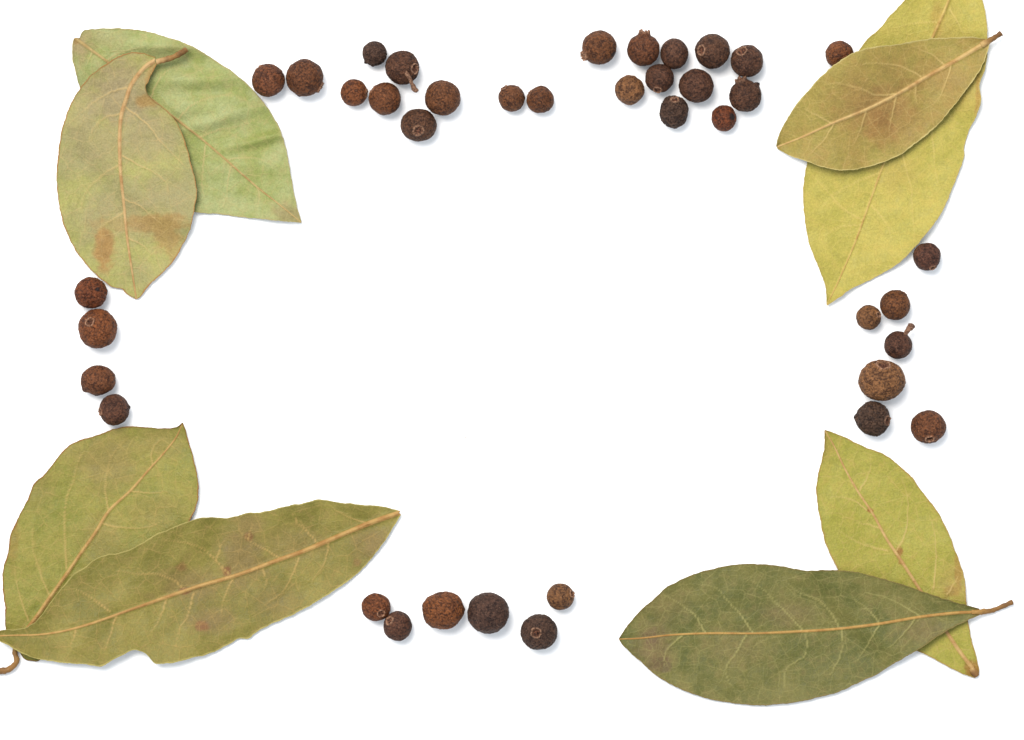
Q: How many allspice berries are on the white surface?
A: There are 39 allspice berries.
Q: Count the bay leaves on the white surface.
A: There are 8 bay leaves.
